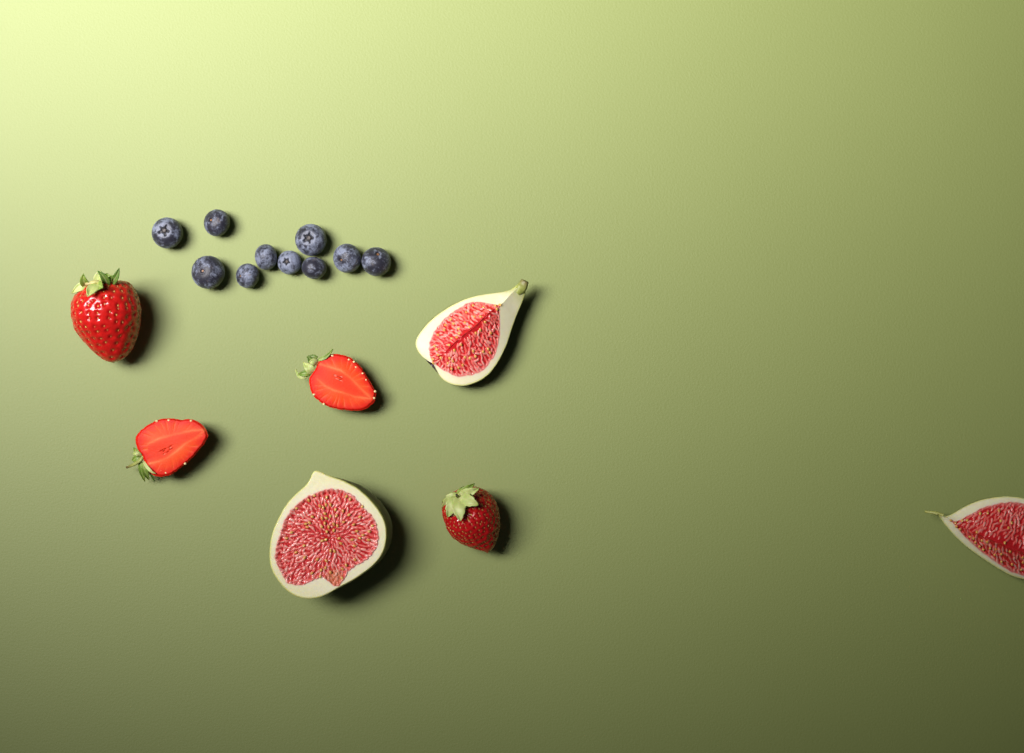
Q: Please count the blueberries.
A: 10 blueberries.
